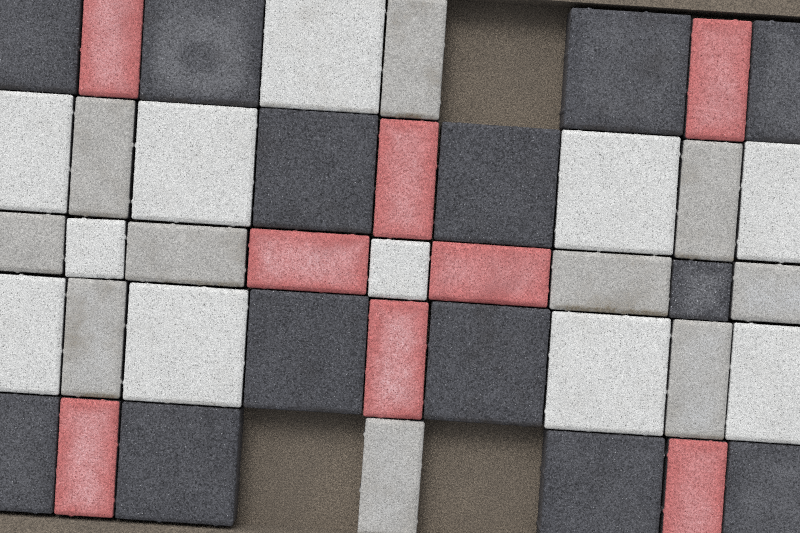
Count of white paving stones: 11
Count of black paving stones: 13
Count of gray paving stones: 10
